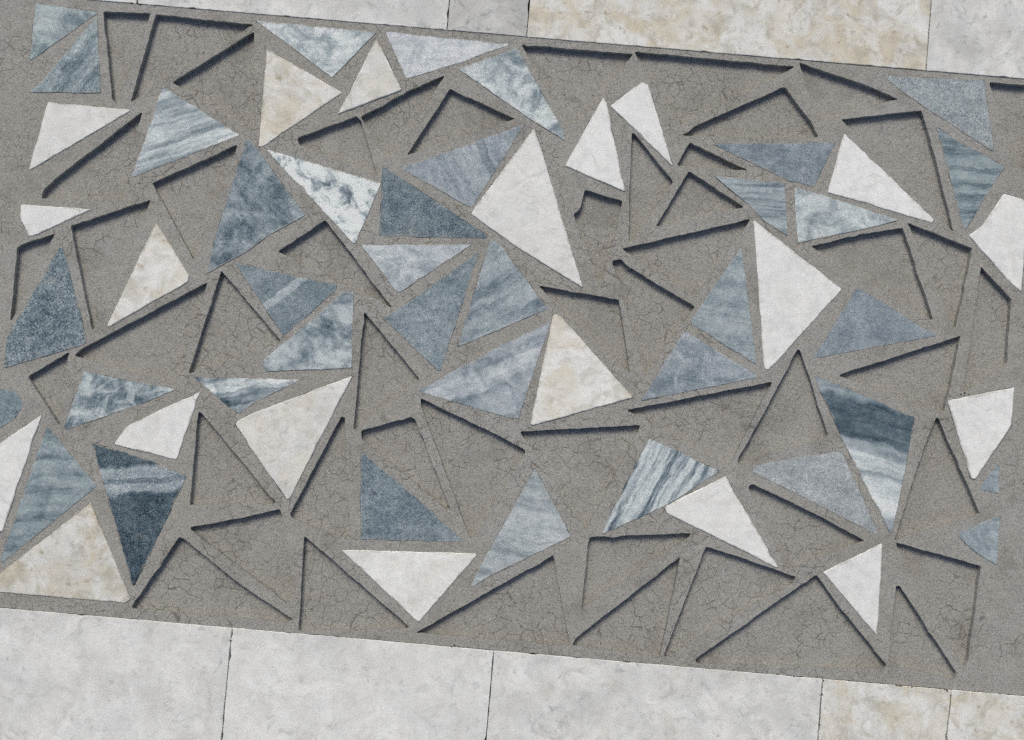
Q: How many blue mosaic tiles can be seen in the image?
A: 37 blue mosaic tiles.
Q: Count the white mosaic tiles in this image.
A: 20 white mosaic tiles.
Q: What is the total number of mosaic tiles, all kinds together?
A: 57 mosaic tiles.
